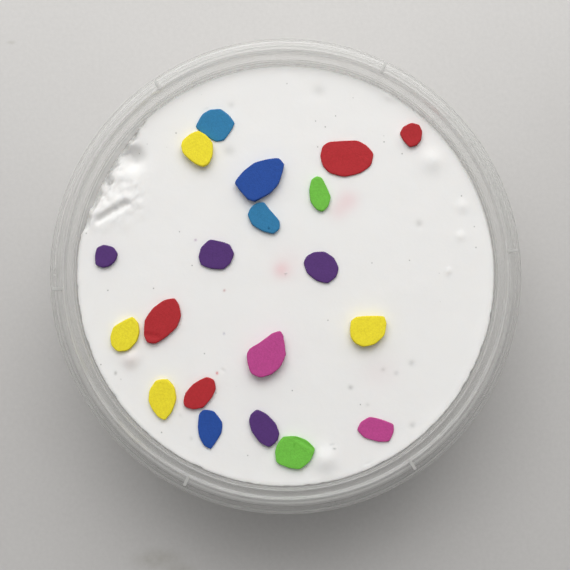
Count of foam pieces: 20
